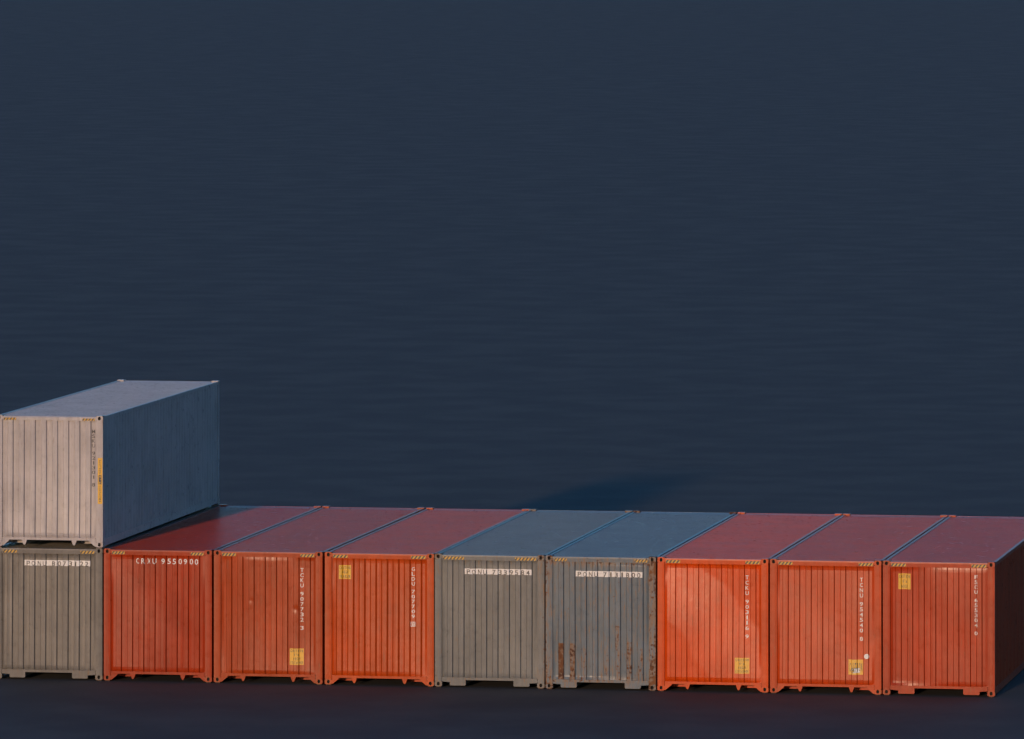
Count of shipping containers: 10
